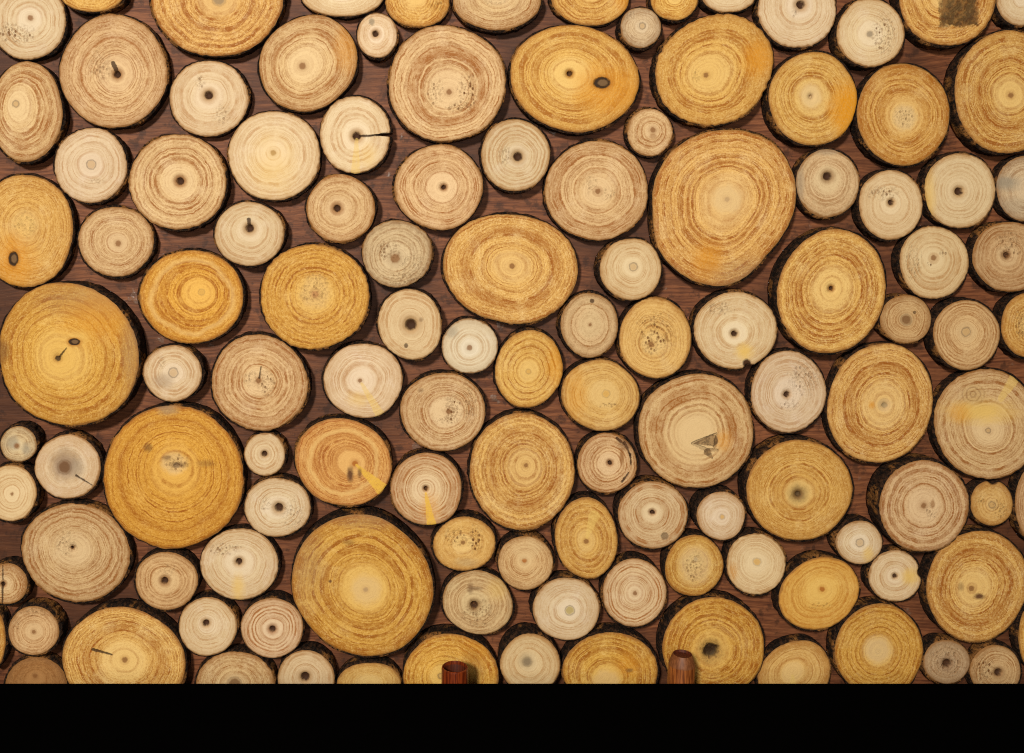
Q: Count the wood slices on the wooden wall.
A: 120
